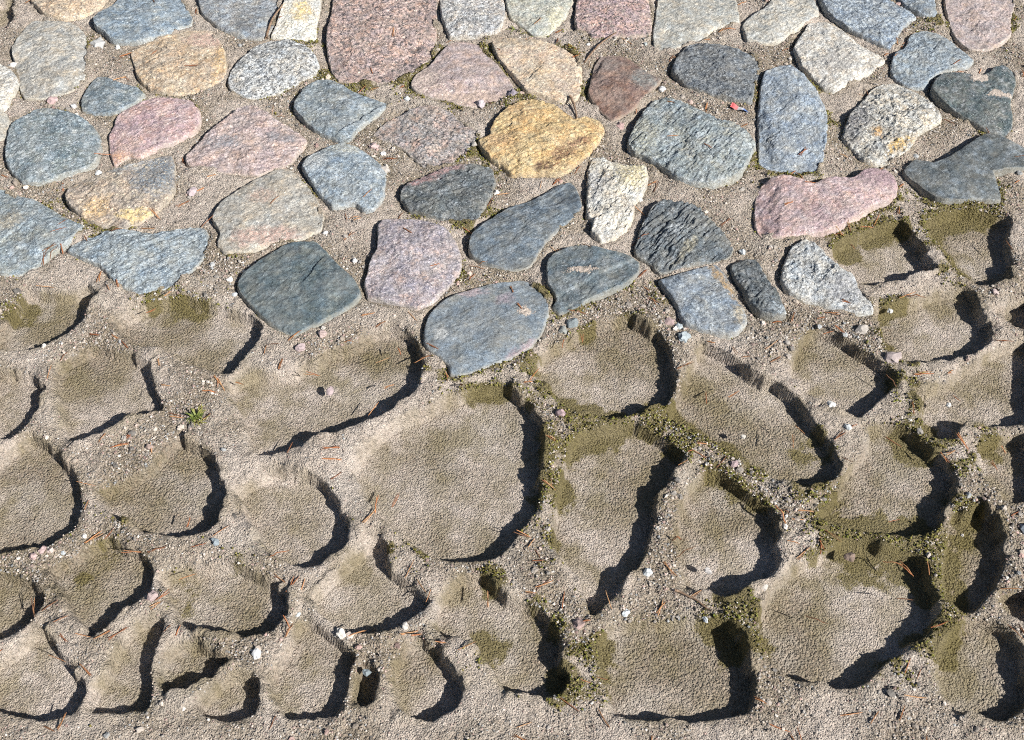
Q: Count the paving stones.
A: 53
